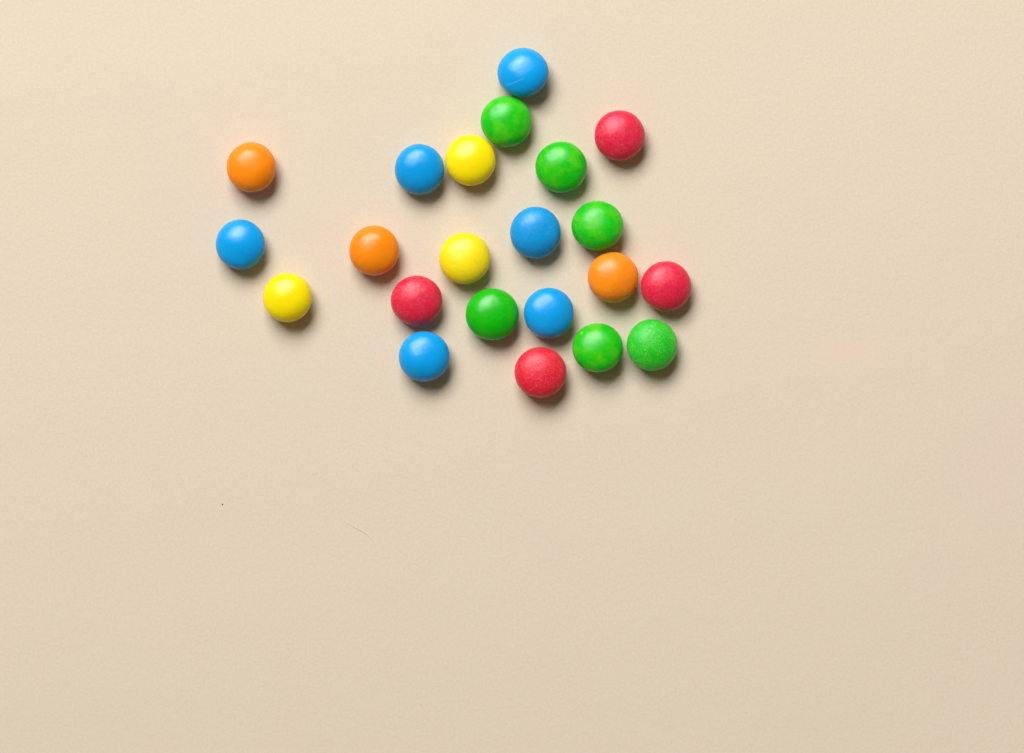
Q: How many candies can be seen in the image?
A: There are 22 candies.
